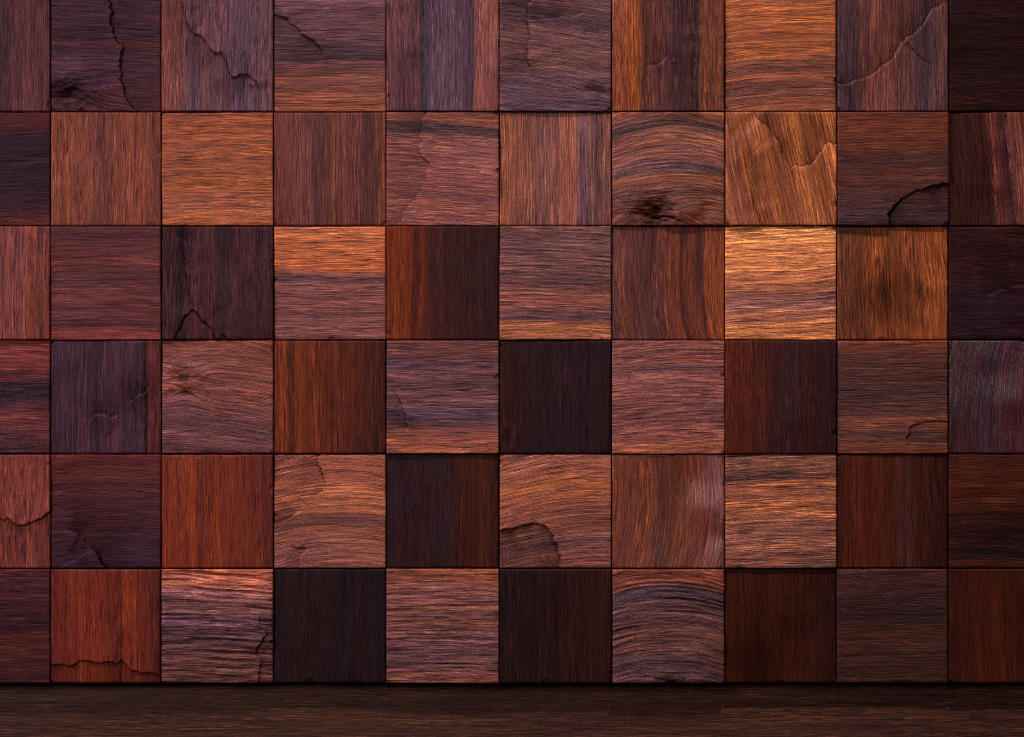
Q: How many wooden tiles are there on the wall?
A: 60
